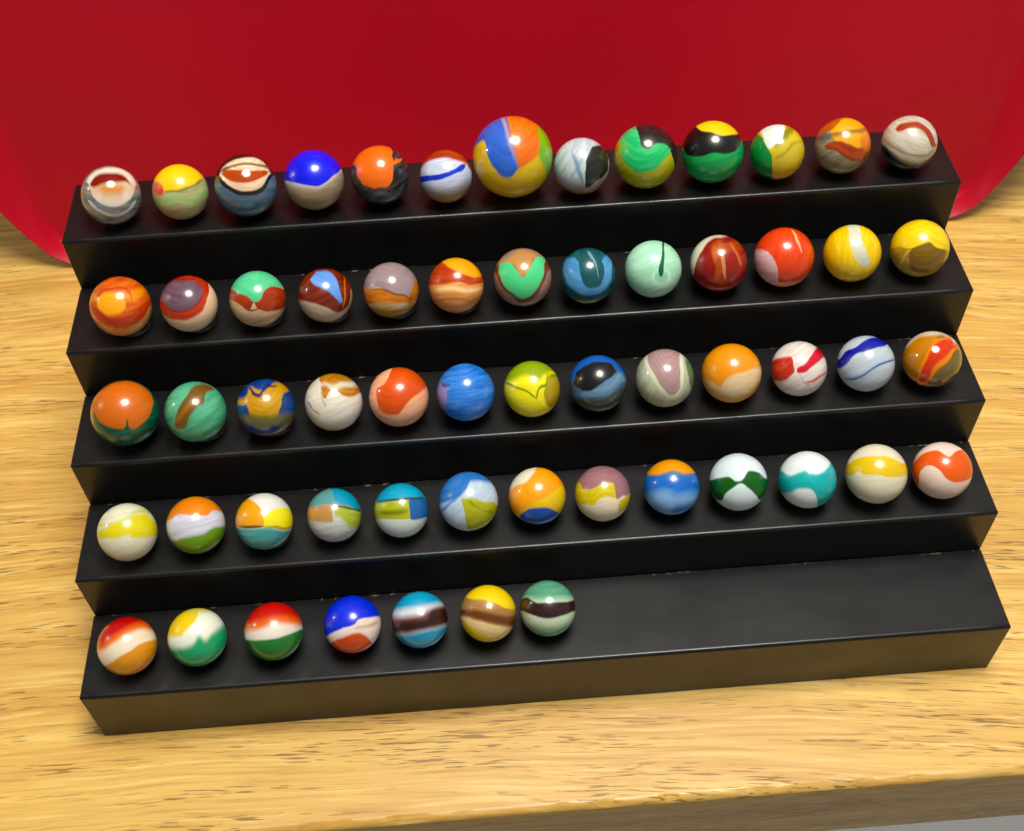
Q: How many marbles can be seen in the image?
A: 59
